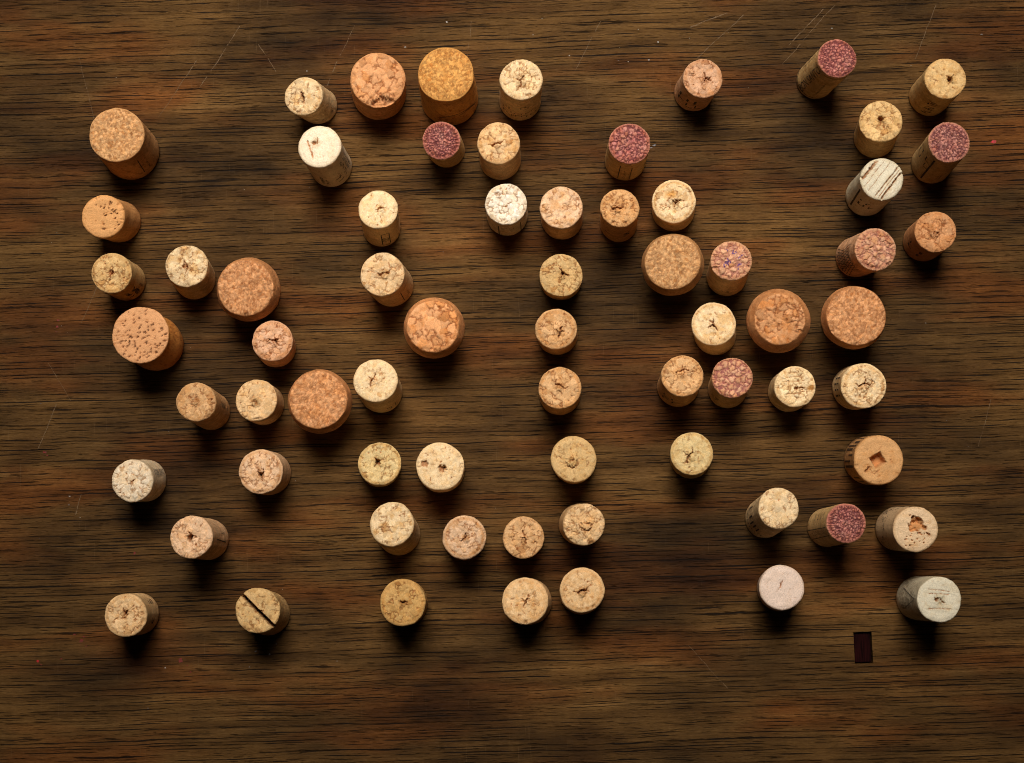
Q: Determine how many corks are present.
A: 68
